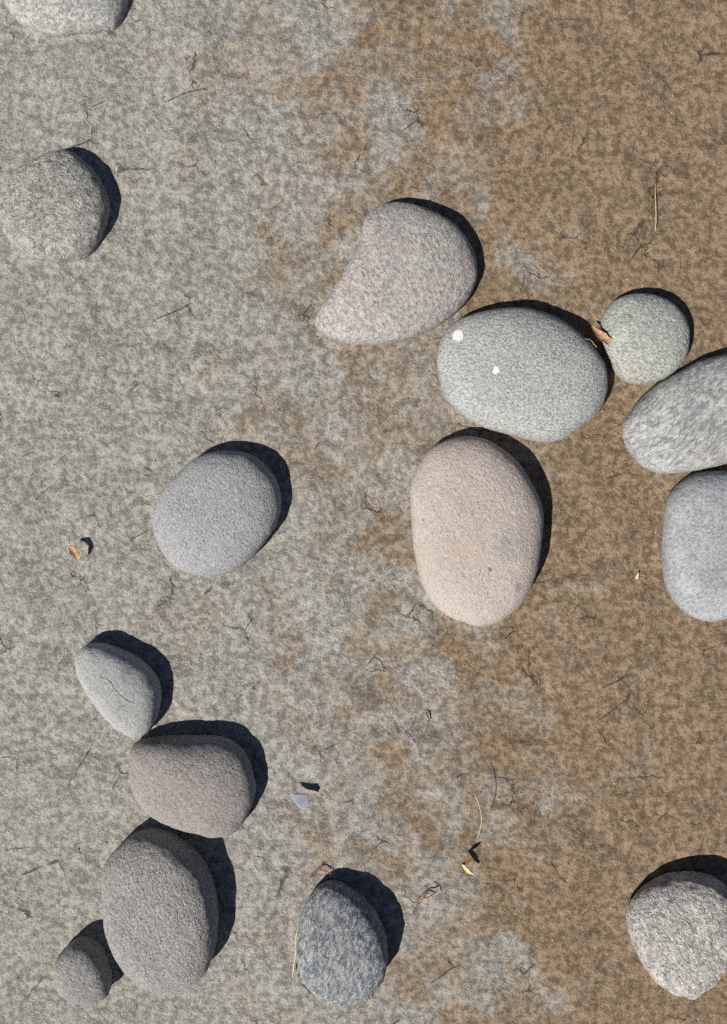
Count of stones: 15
